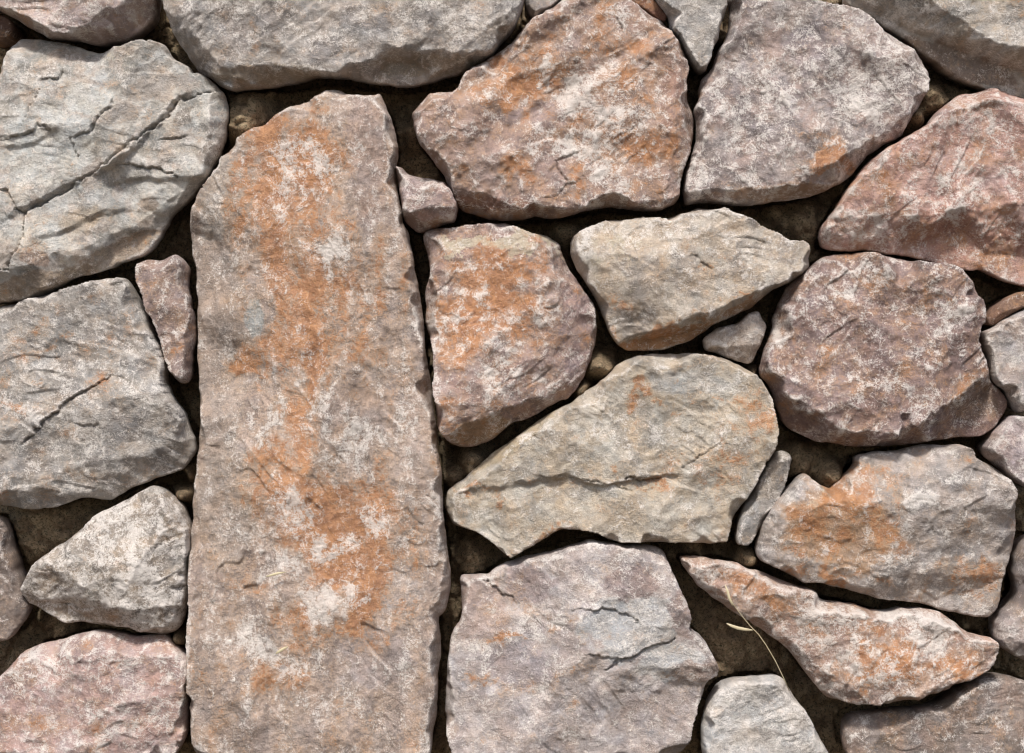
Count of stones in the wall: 33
